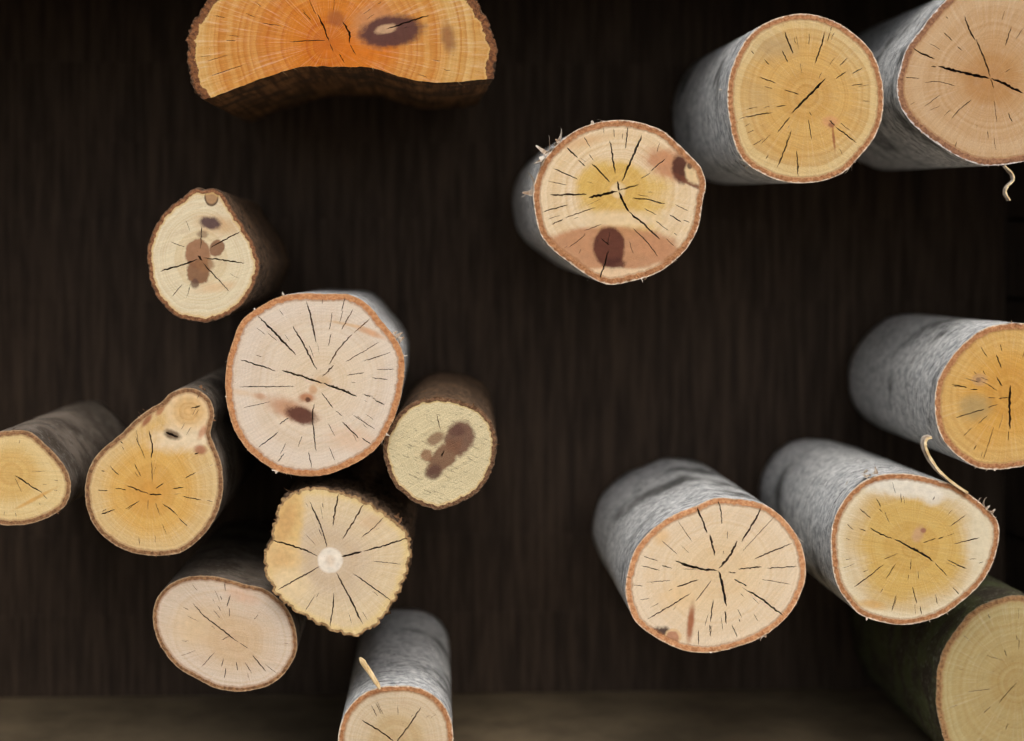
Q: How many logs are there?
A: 16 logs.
